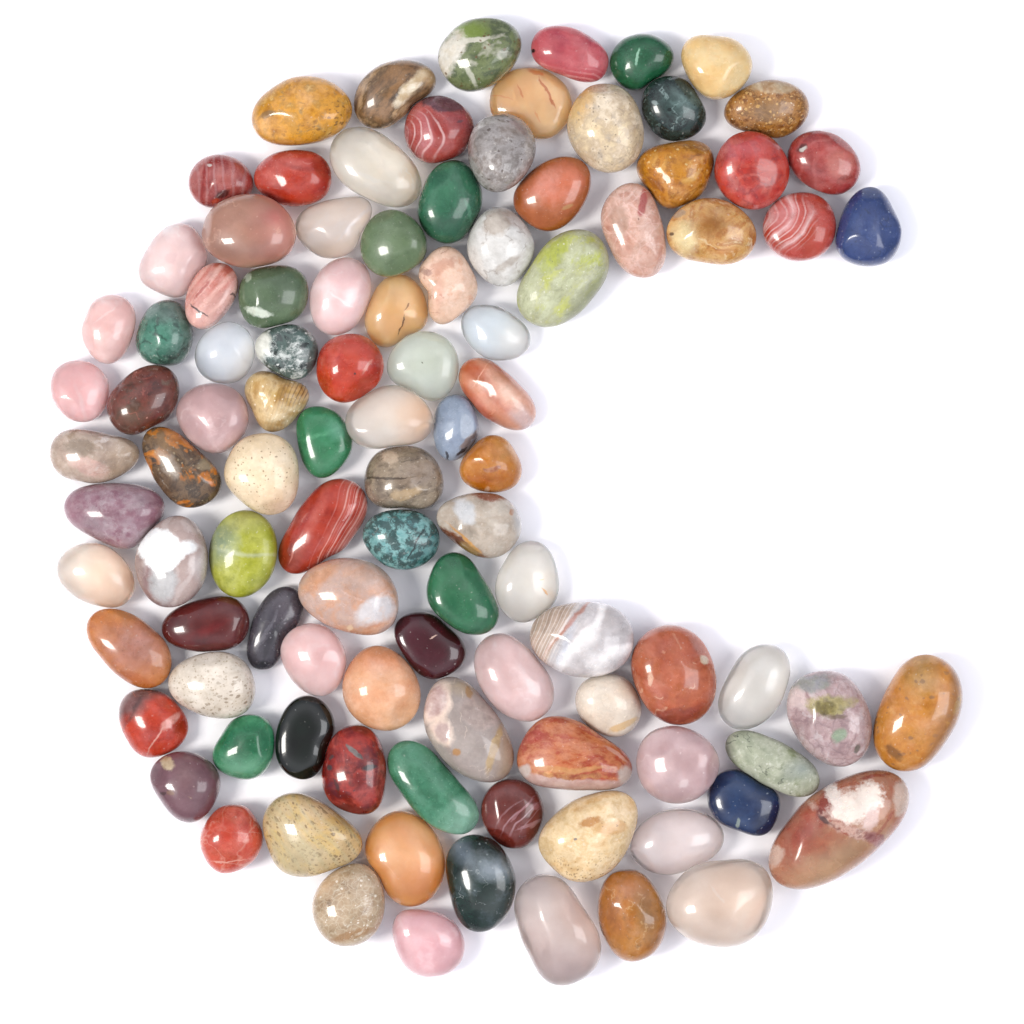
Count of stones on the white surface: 103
